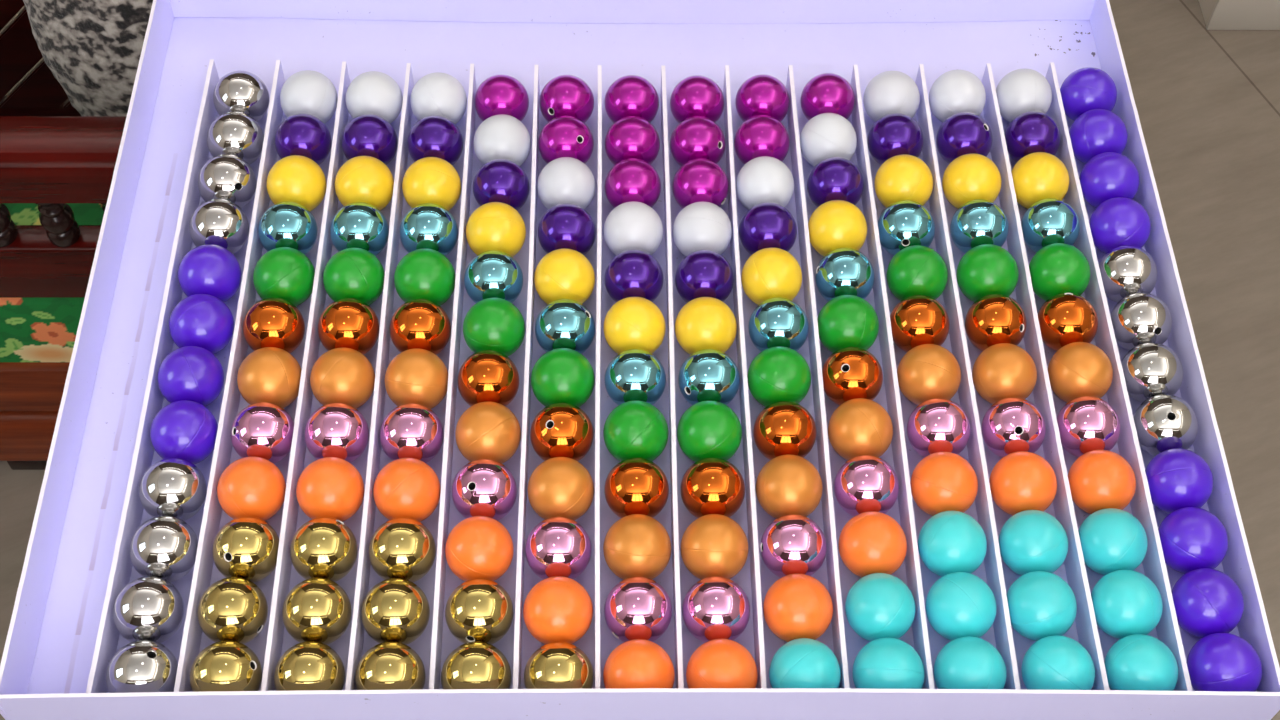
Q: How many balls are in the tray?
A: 168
